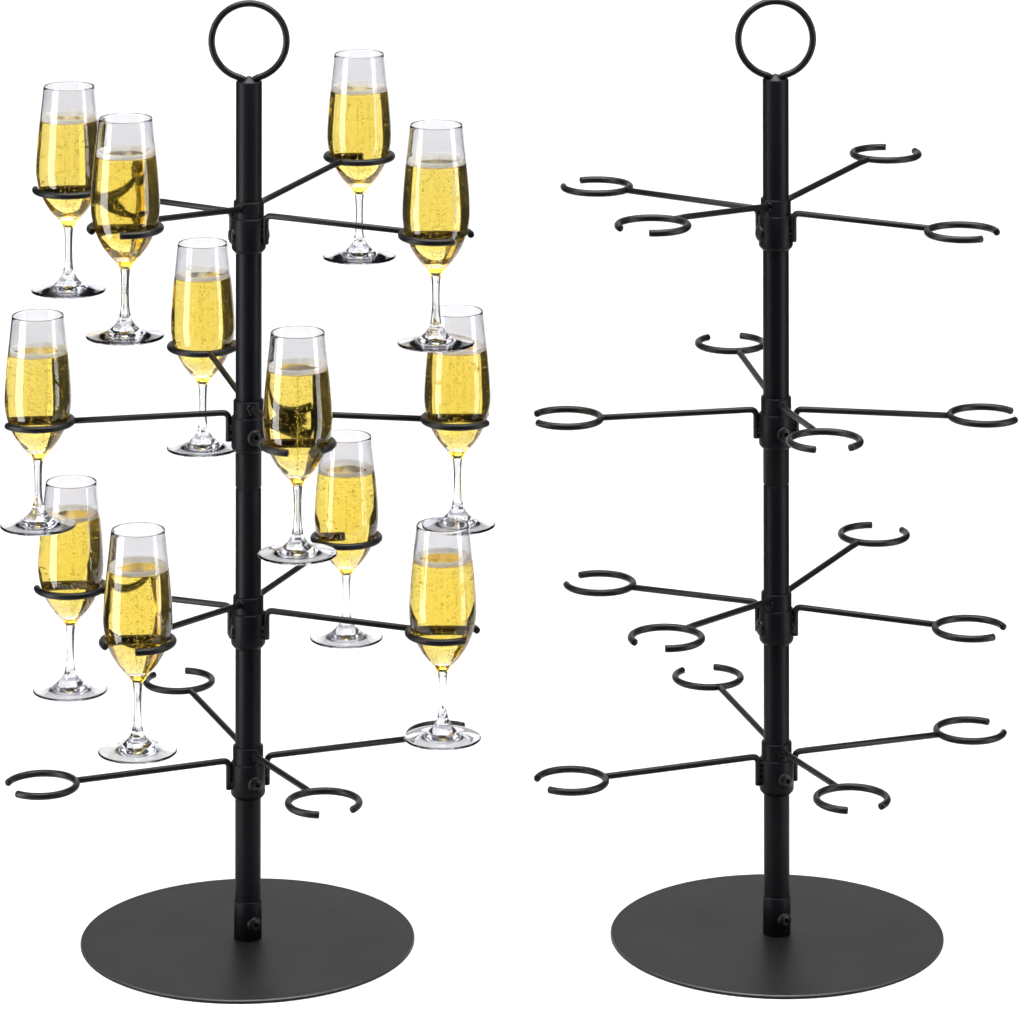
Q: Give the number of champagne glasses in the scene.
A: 12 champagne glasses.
